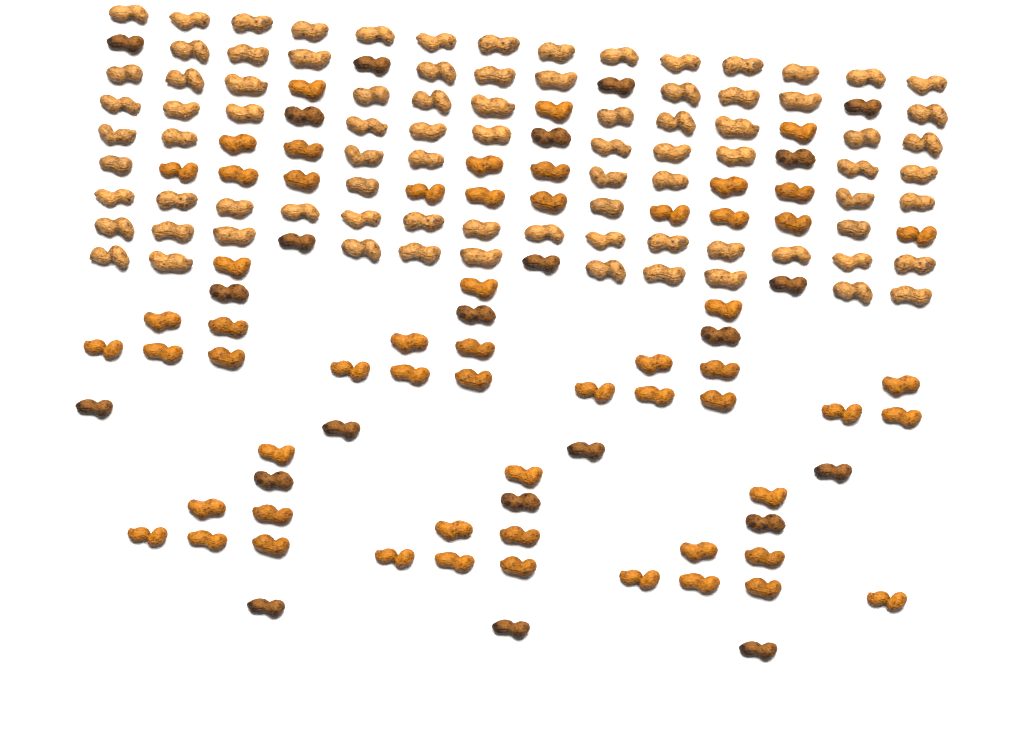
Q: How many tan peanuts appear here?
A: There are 85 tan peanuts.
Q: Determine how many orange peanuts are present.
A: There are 59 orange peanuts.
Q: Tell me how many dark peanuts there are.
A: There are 23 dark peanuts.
